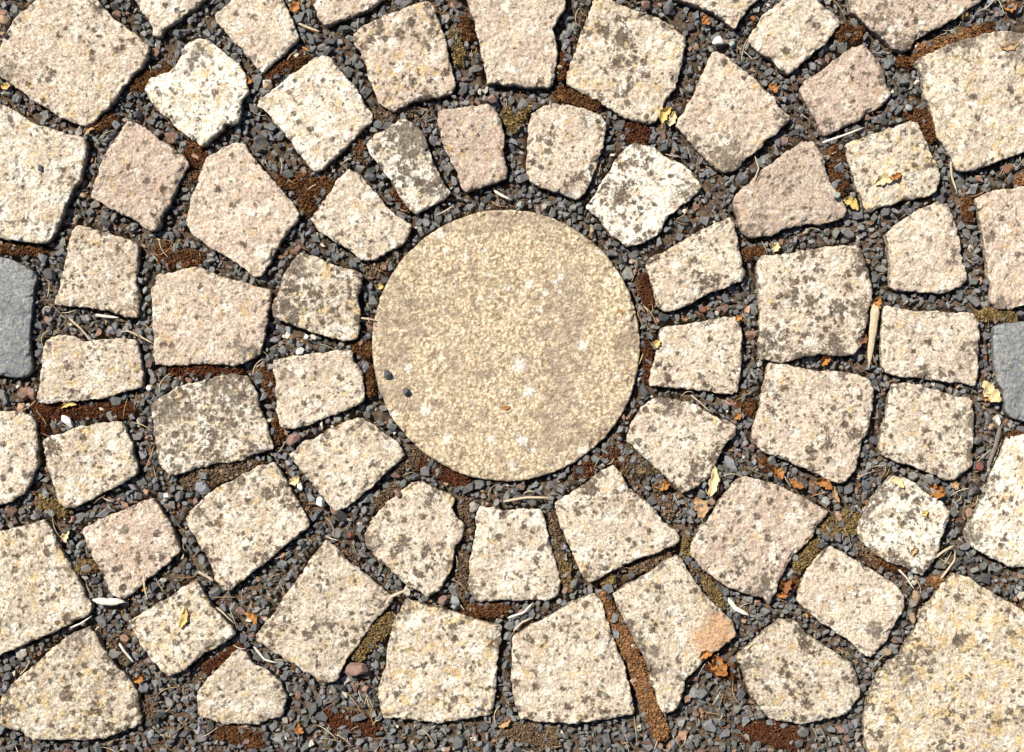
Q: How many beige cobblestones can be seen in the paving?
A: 62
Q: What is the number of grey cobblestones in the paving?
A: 2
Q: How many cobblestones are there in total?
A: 64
